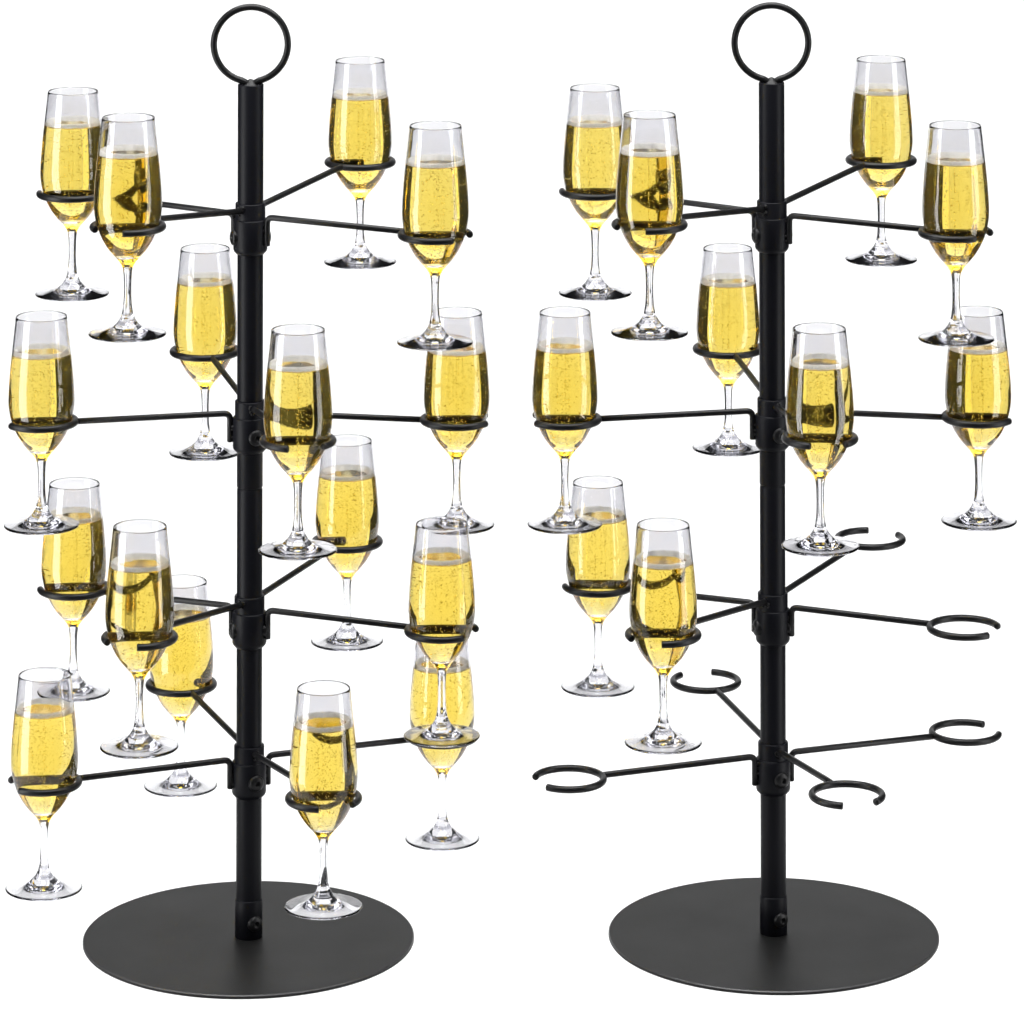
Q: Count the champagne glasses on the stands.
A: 26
